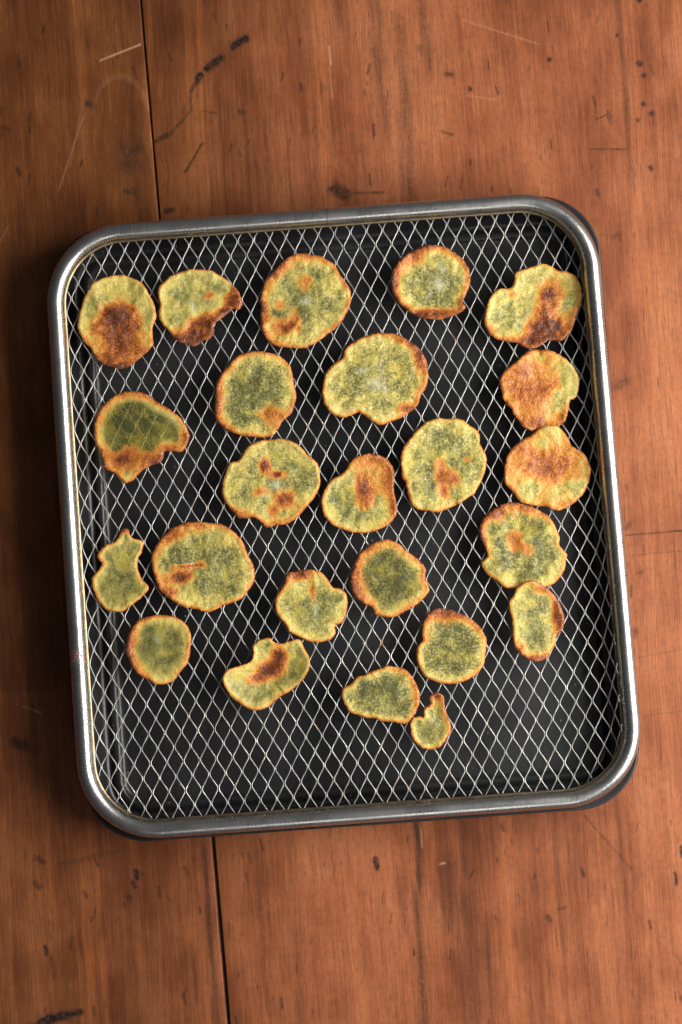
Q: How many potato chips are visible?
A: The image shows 24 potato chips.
